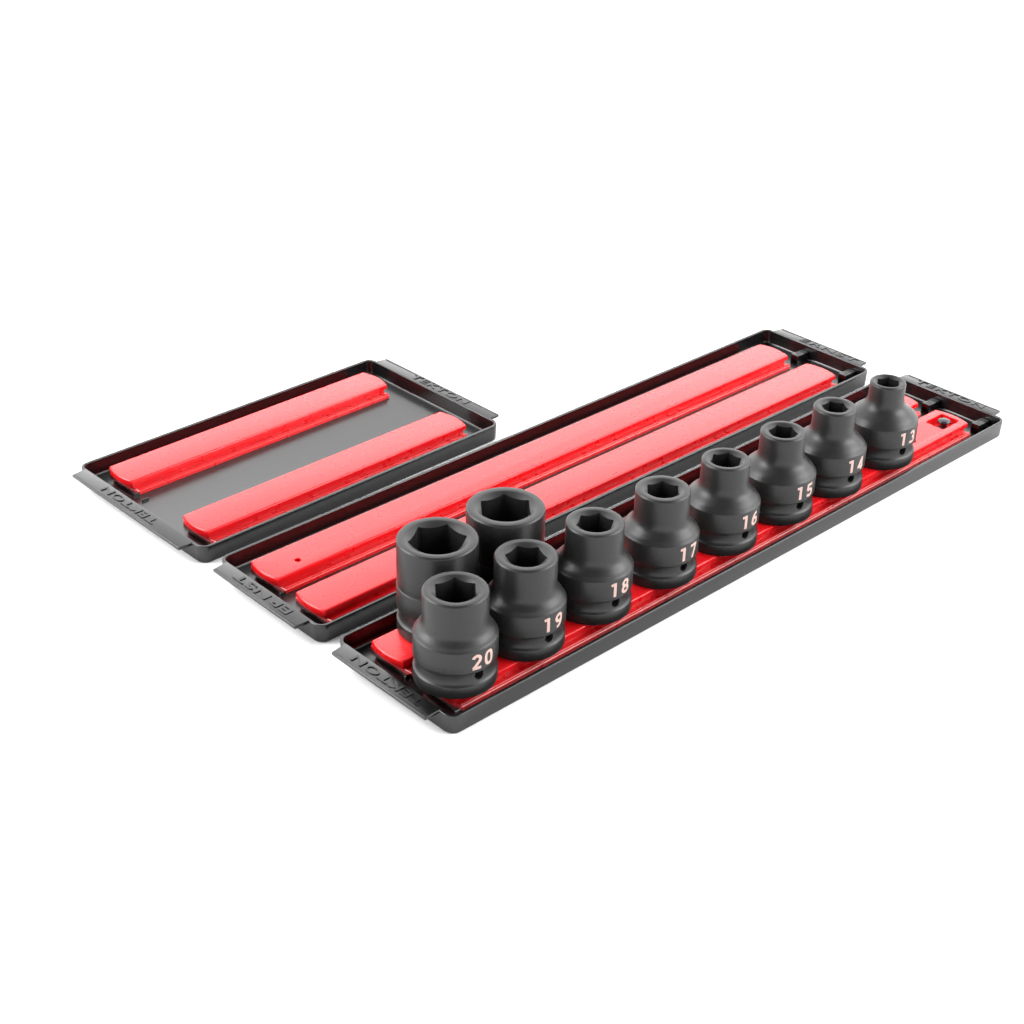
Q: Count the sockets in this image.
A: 10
